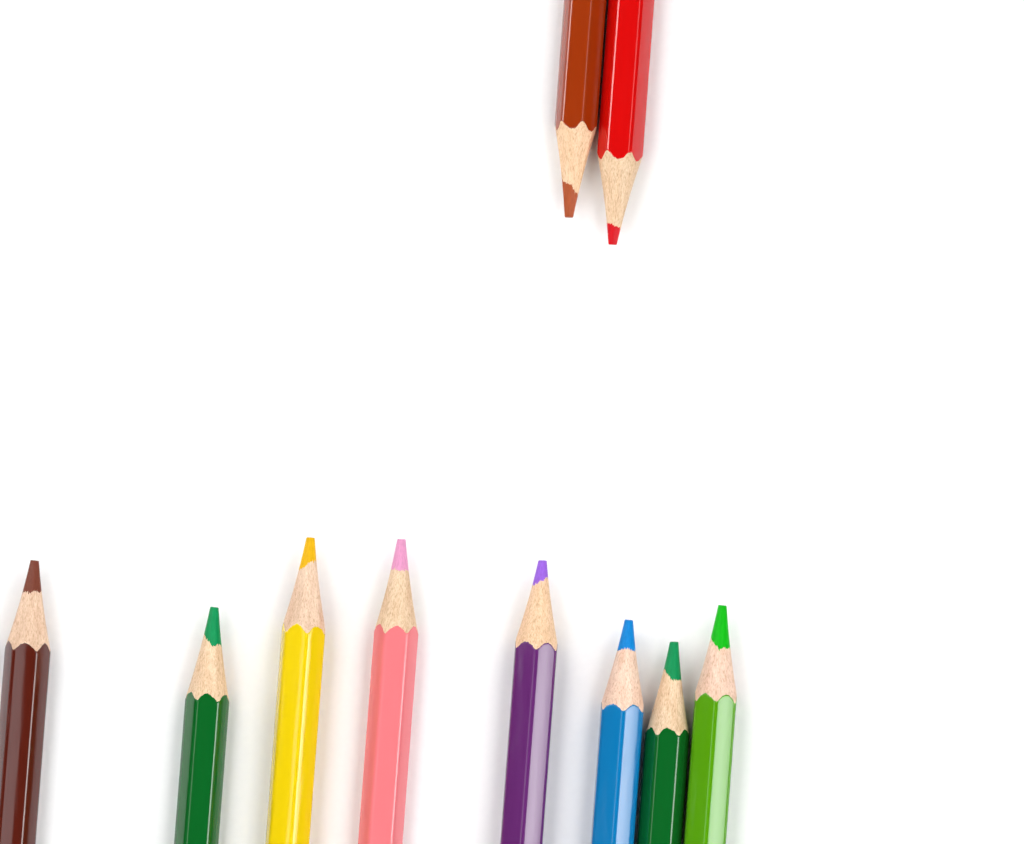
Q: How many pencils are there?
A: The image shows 10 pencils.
